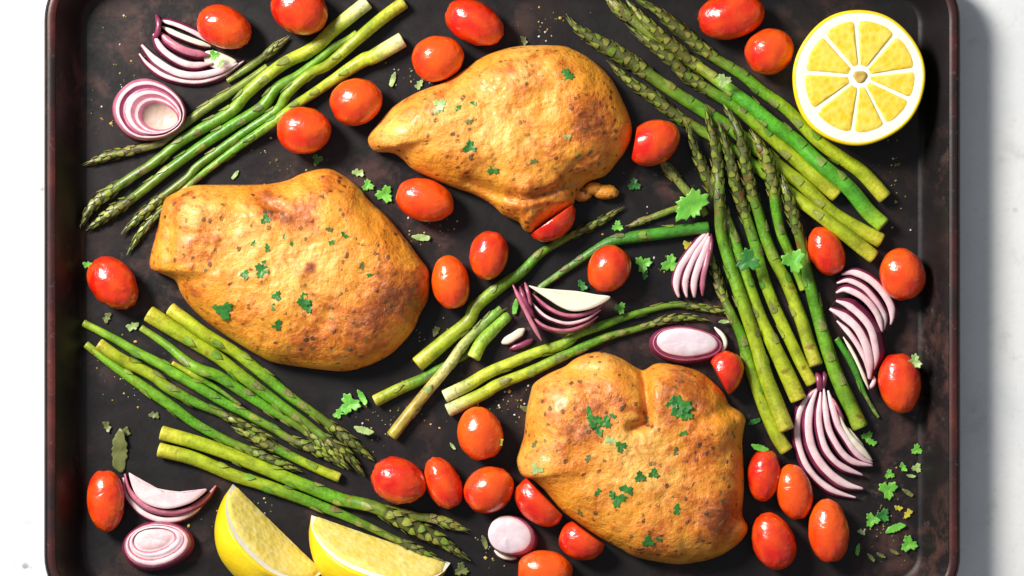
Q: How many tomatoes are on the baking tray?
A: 31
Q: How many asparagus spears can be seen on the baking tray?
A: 40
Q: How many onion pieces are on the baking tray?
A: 11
